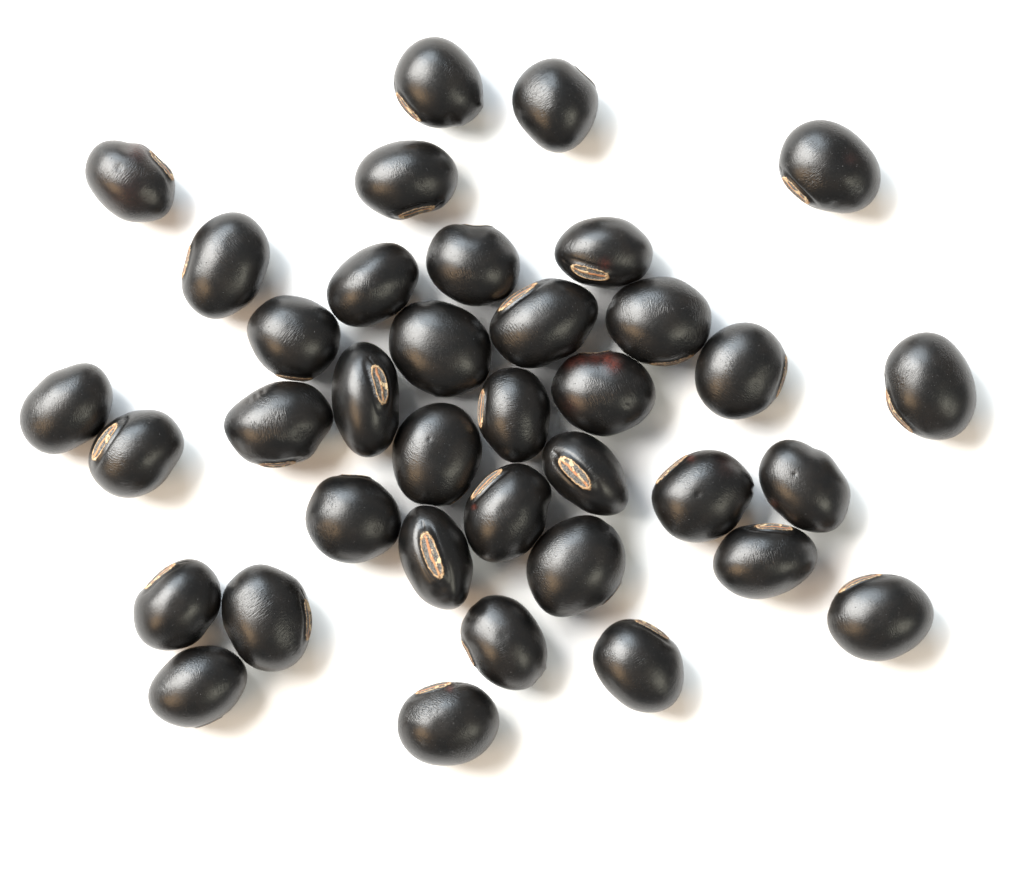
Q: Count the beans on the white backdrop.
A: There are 37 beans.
